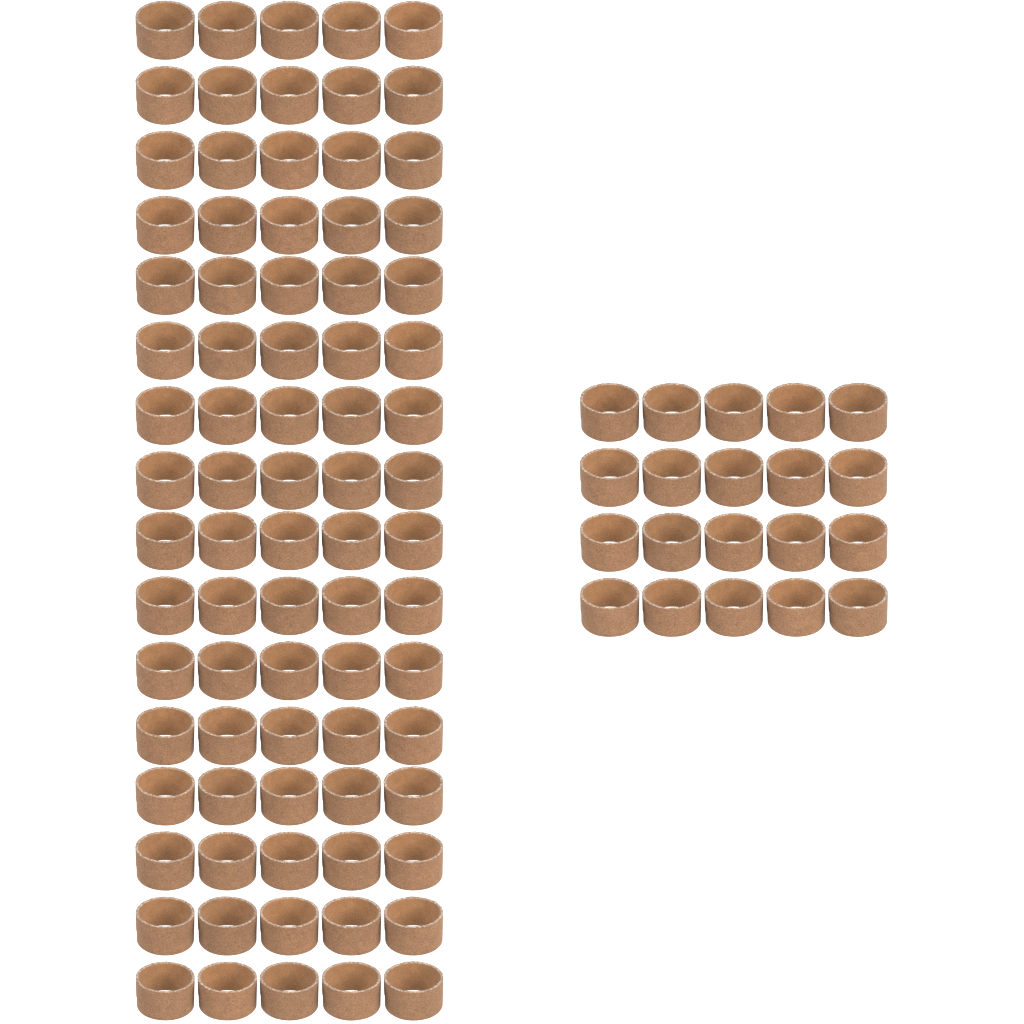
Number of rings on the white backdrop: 100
